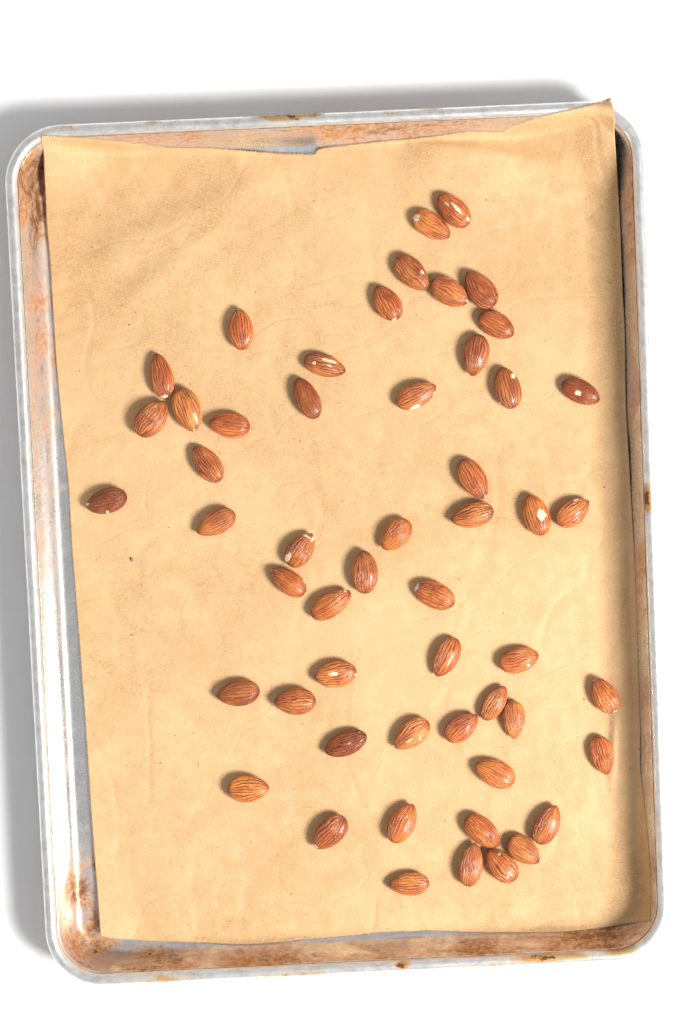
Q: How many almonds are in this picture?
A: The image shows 53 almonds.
